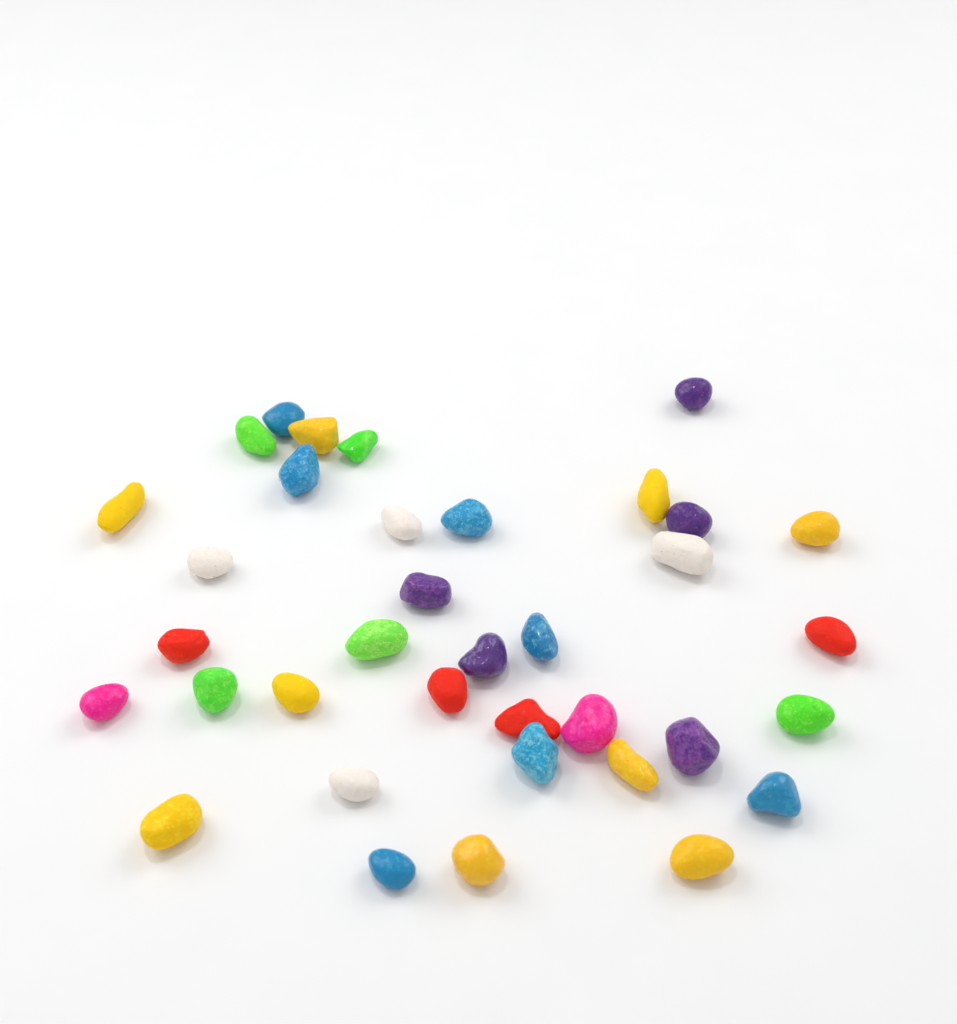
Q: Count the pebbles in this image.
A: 36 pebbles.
